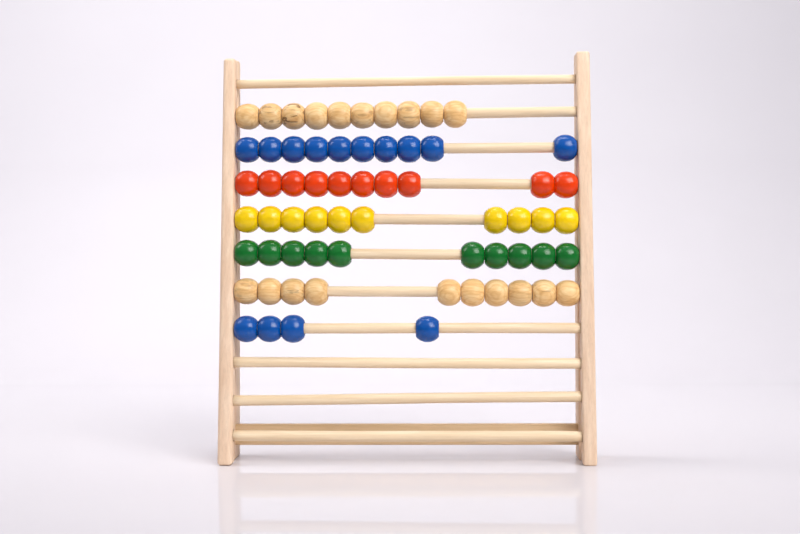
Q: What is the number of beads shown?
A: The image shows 64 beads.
